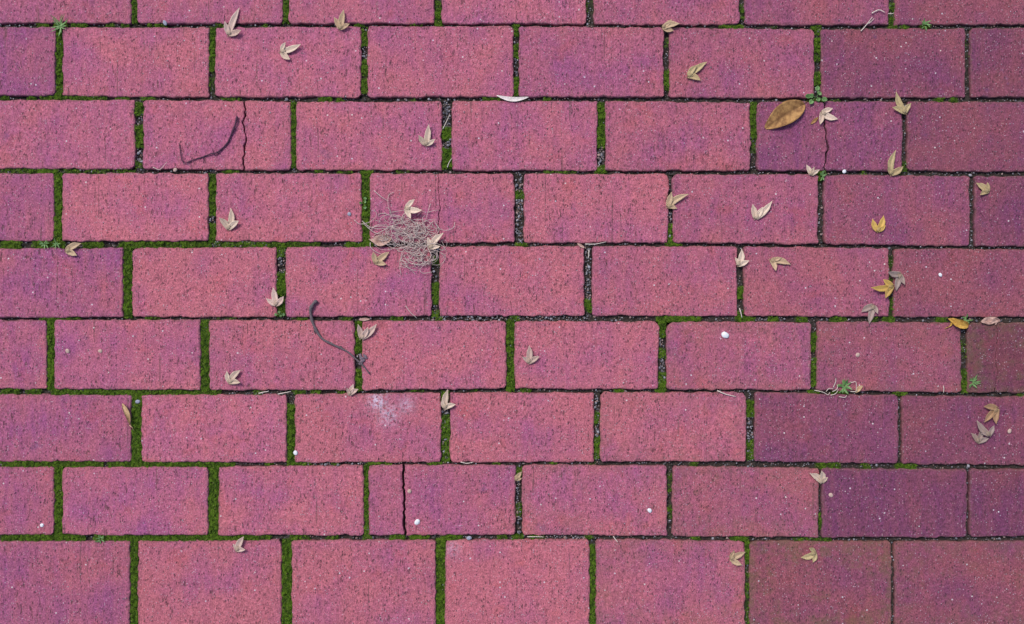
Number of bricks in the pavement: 67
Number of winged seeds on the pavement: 38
